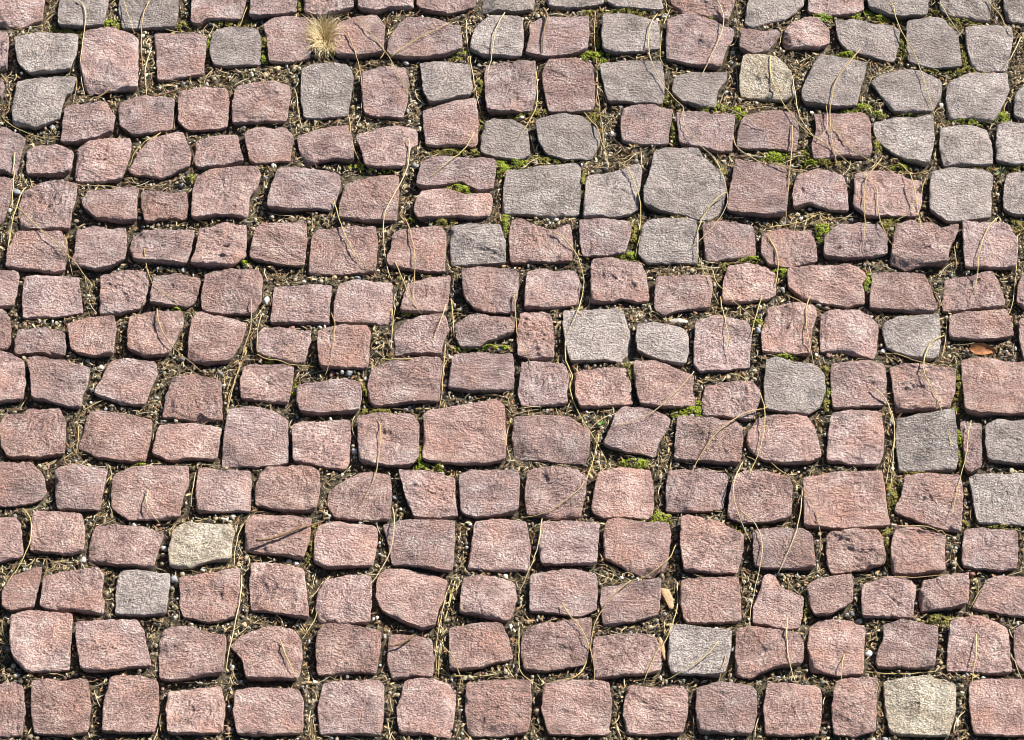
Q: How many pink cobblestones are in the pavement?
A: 196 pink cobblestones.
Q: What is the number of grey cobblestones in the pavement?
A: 46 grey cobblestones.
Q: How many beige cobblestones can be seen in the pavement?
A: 3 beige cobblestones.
